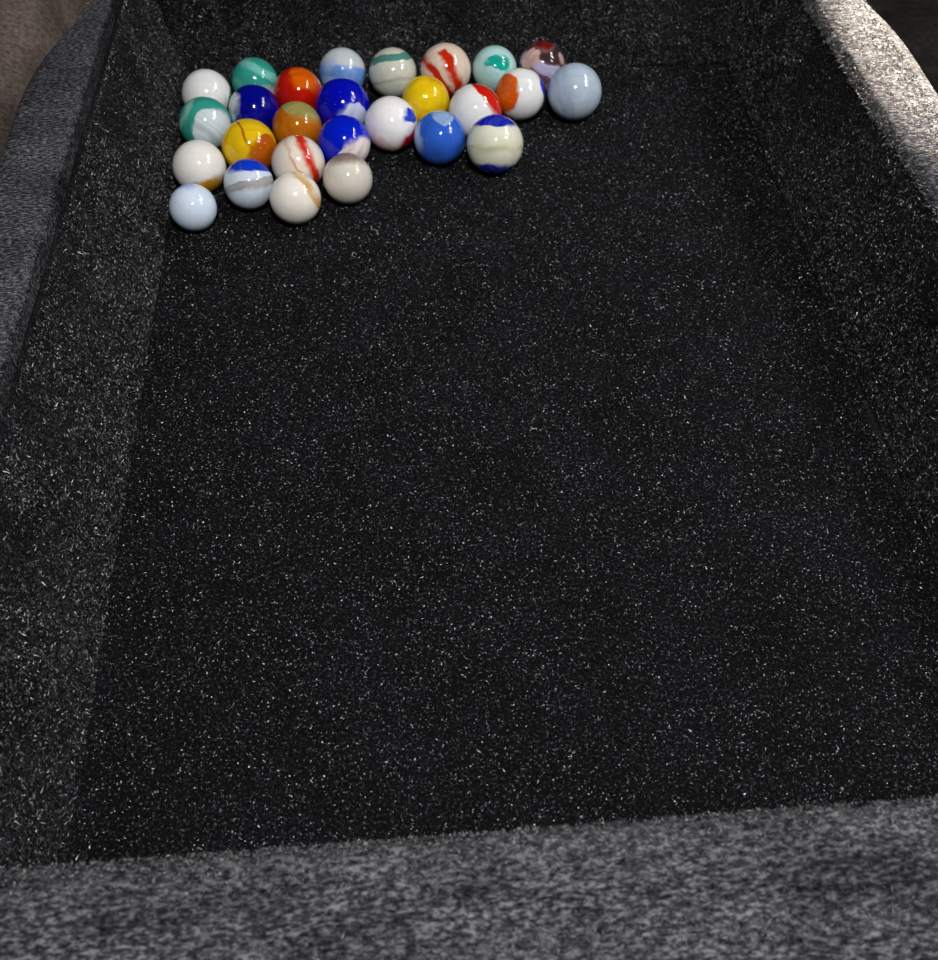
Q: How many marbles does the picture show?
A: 27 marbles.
